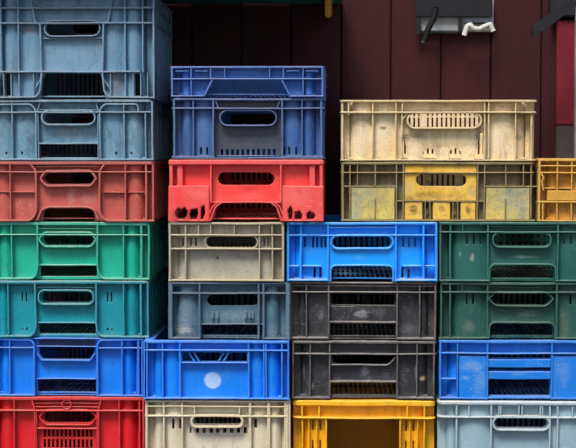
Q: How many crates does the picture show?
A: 25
